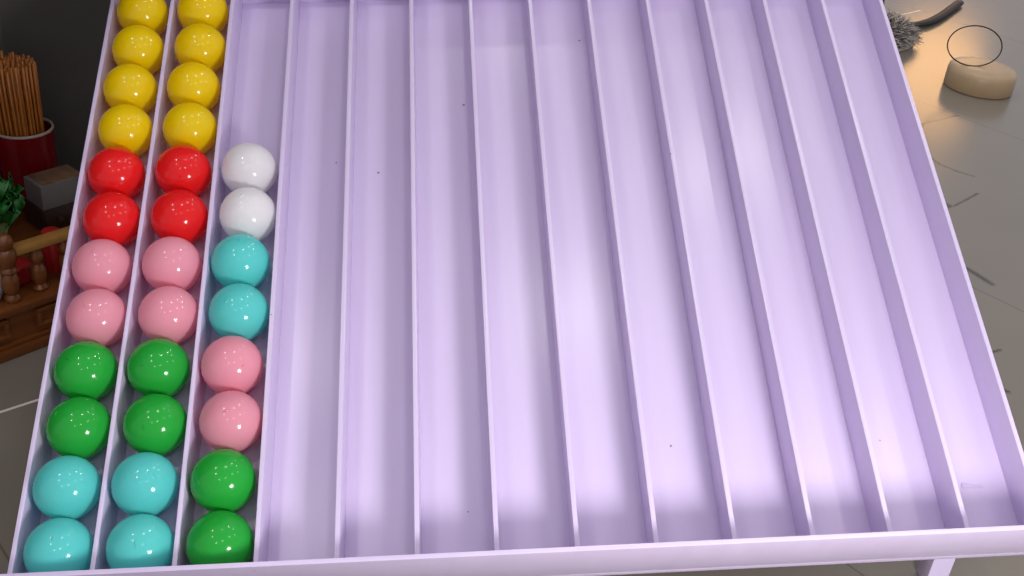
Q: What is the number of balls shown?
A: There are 32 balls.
